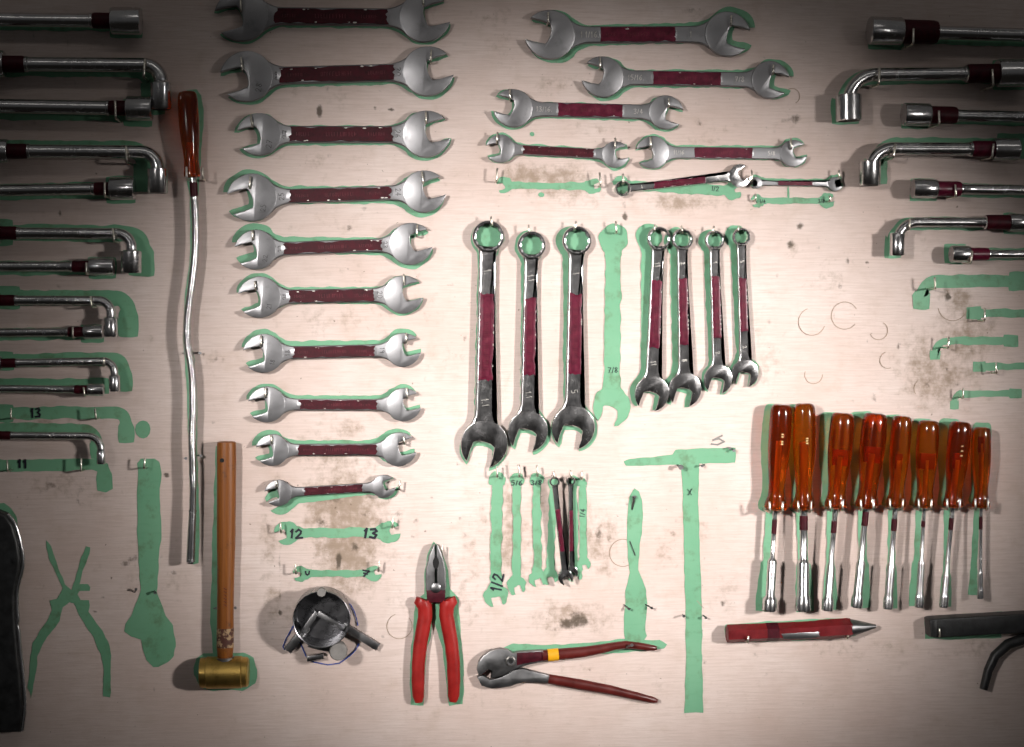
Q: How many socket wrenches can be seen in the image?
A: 19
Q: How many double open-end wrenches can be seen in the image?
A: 16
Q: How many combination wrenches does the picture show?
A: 10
